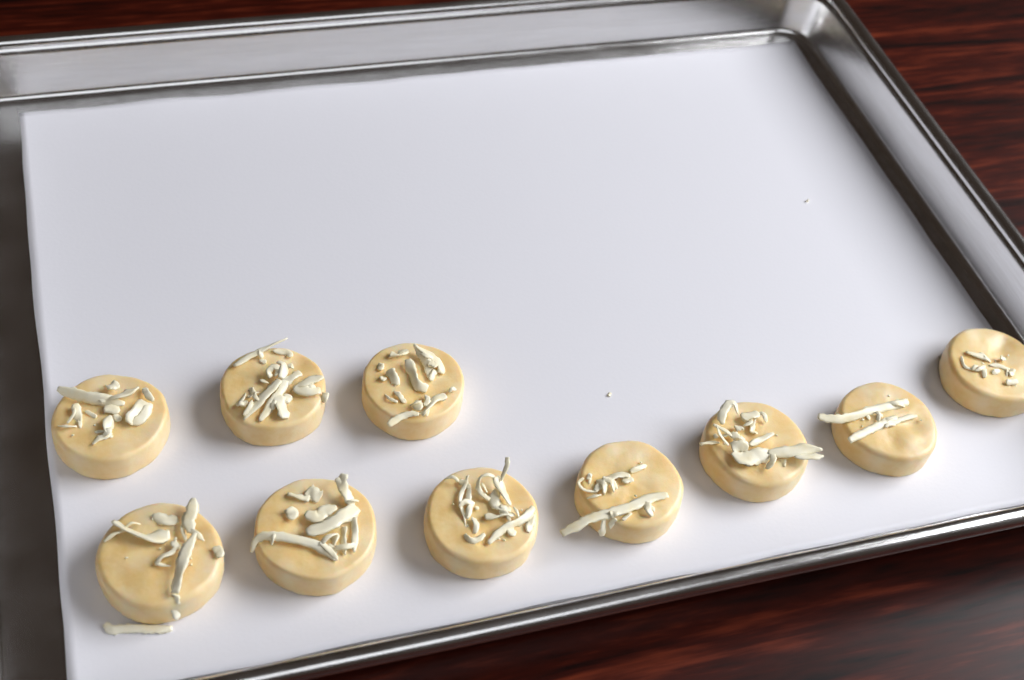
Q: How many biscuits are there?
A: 10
